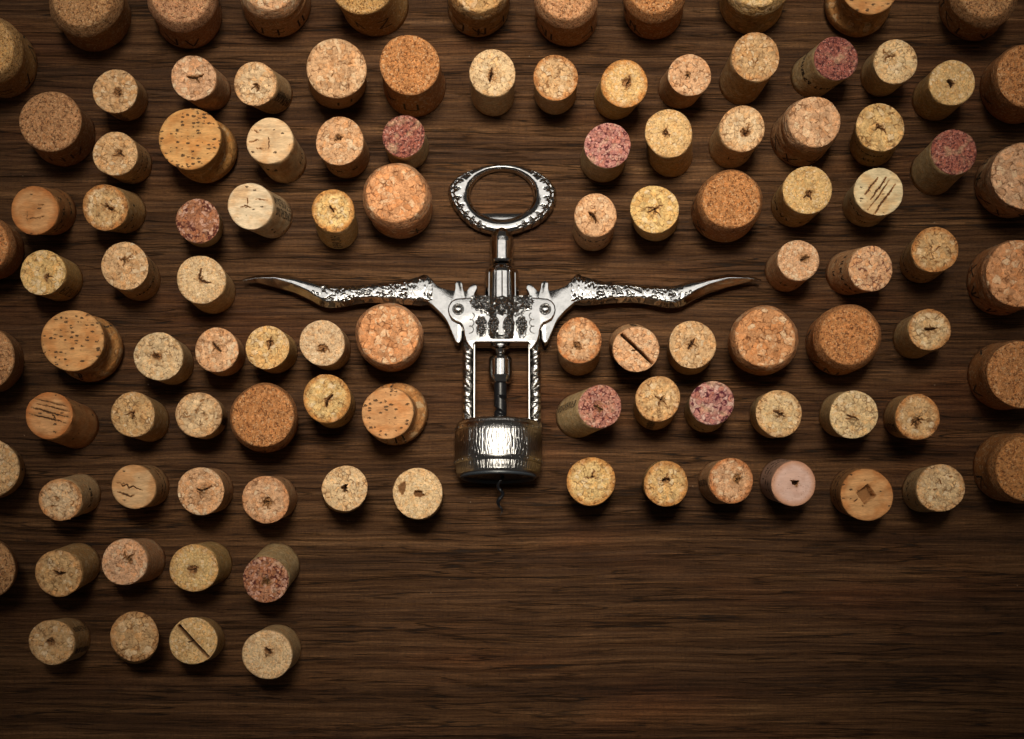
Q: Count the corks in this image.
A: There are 106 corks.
